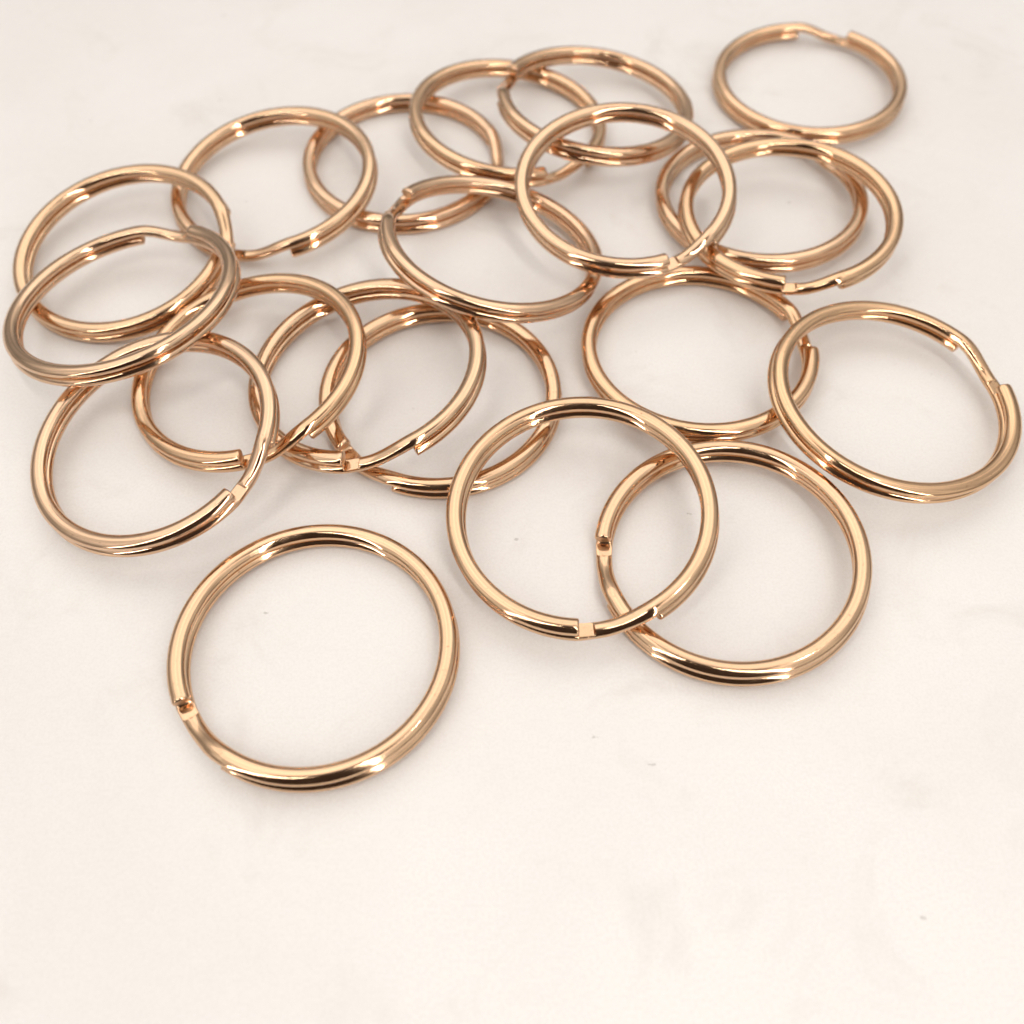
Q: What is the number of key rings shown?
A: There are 20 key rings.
